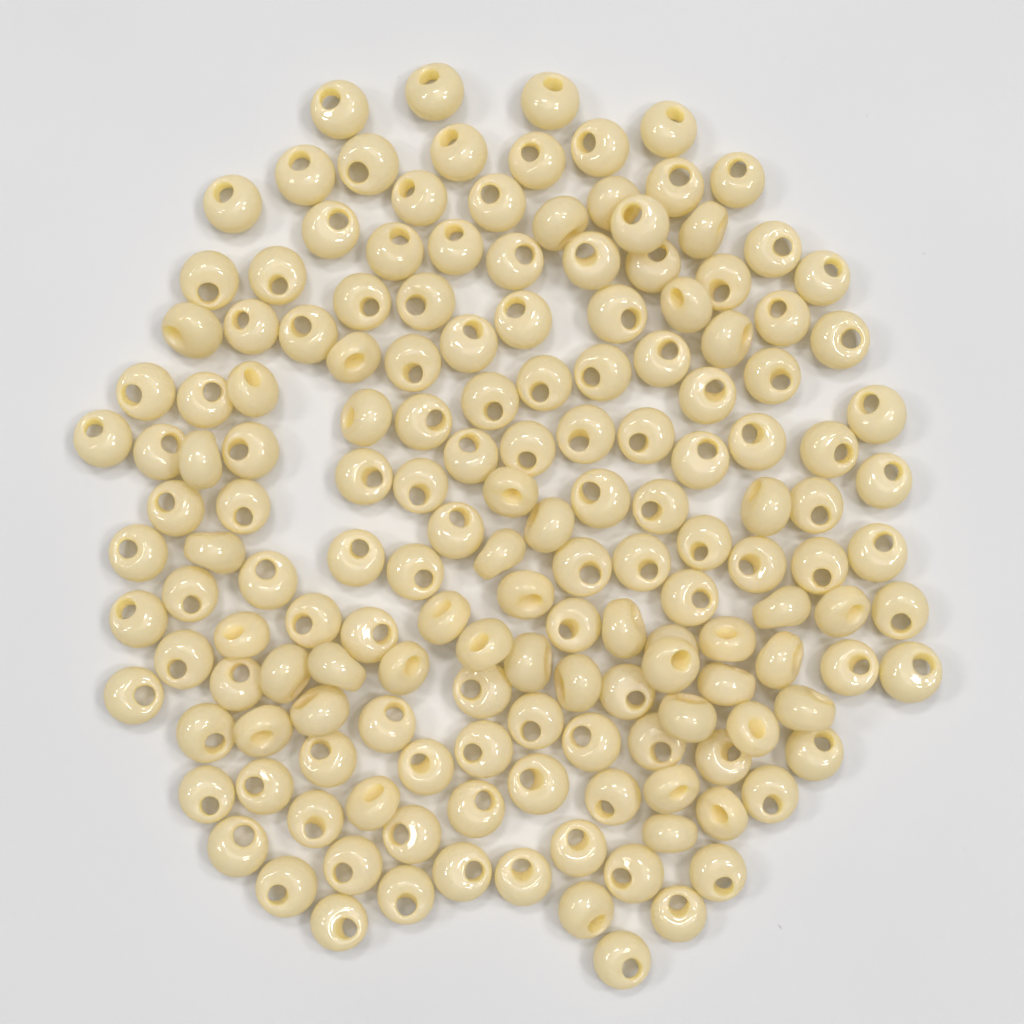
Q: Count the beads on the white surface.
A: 161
